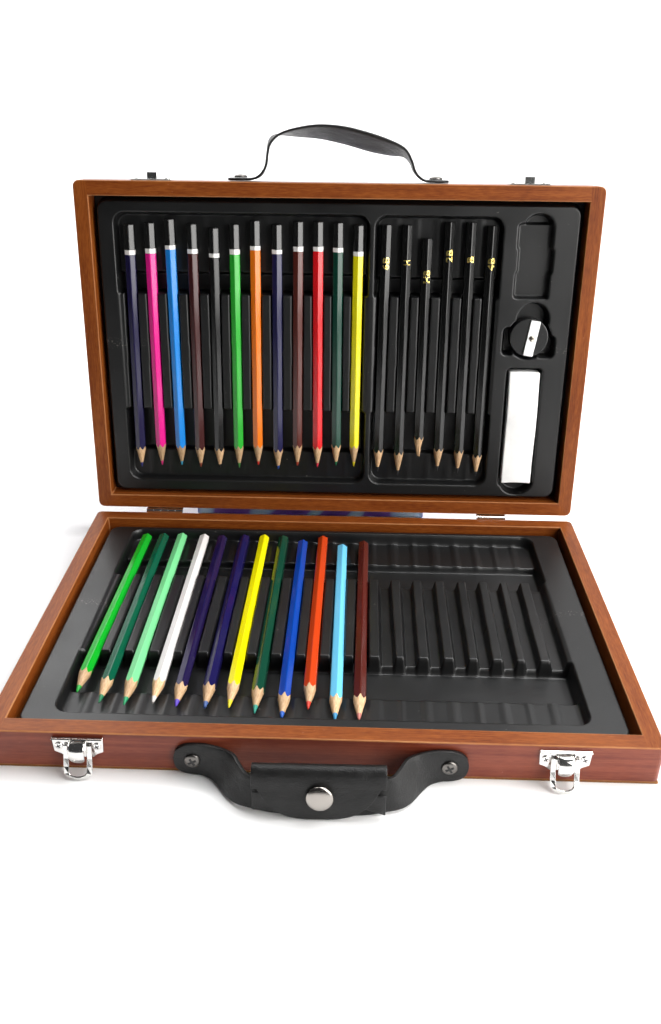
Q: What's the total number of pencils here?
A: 30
